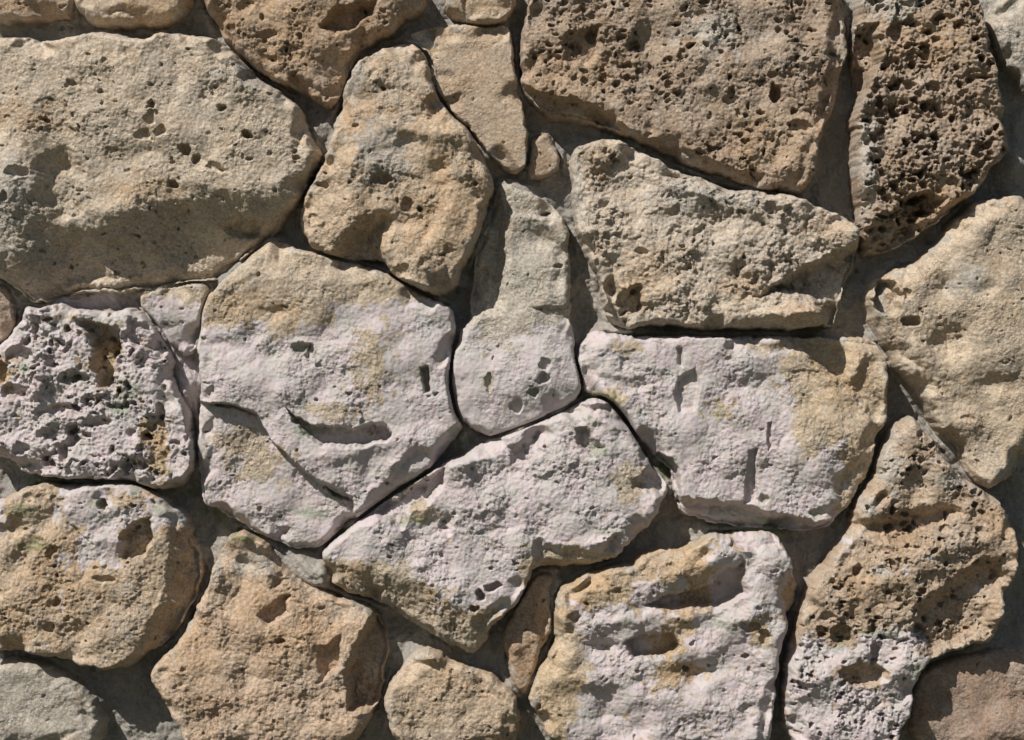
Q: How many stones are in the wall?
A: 28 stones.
